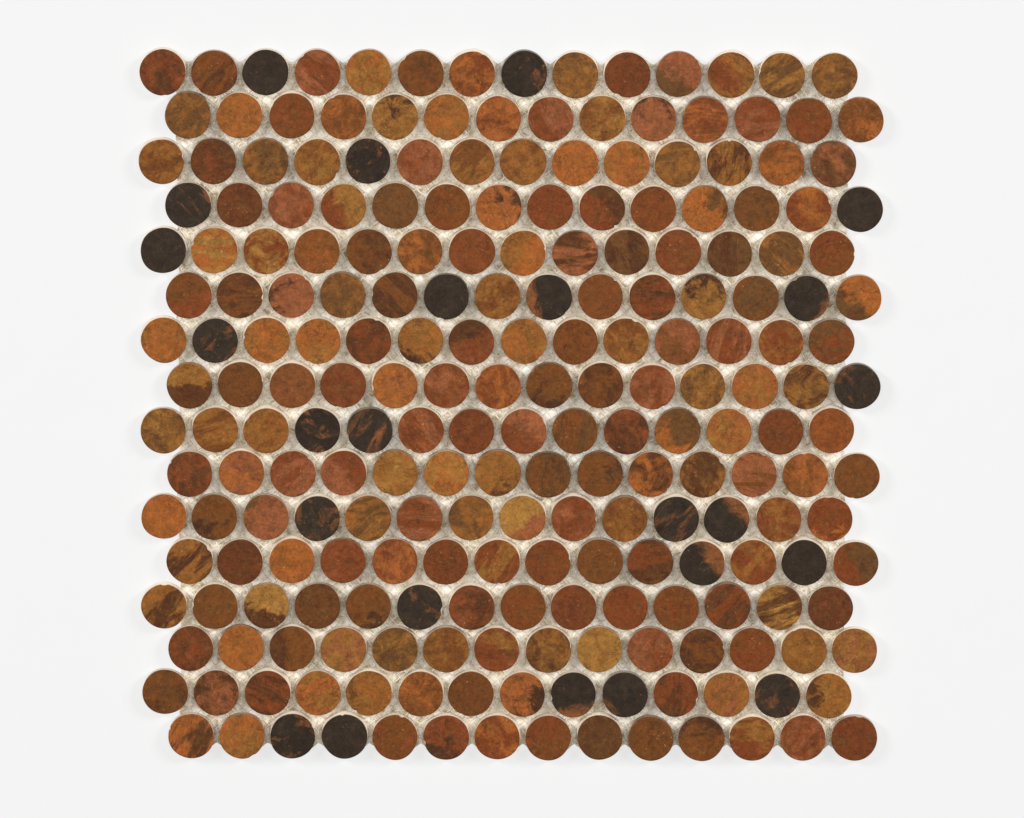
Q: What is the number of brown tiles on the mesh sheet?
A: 200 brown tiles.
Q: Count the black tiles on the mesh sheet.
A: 24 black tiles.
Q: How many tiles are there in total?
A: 224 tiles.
